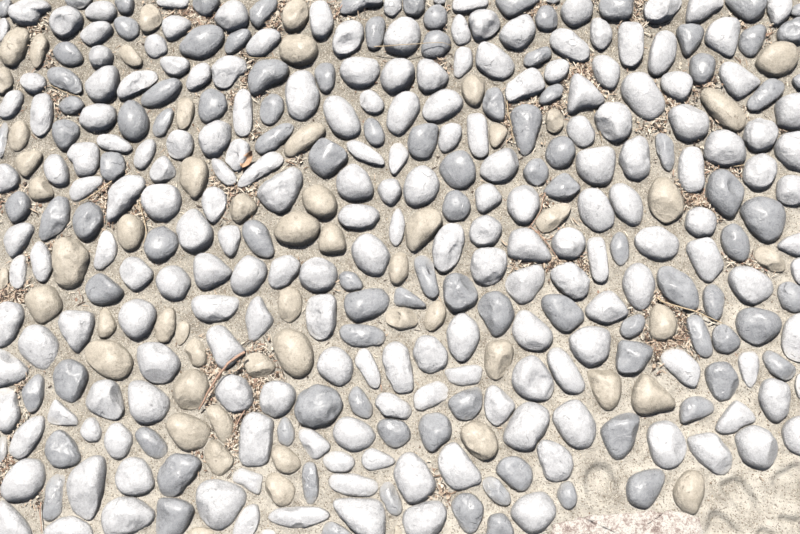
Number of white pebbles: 193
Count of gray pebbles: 106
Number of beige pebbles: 55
